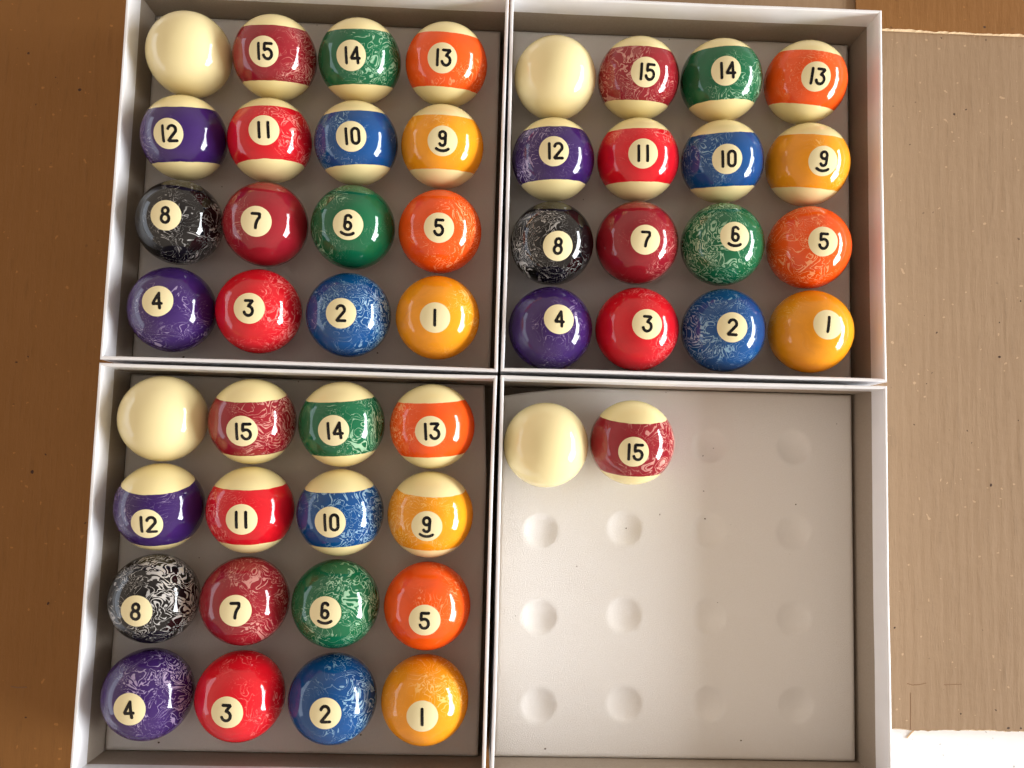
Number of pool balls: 50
